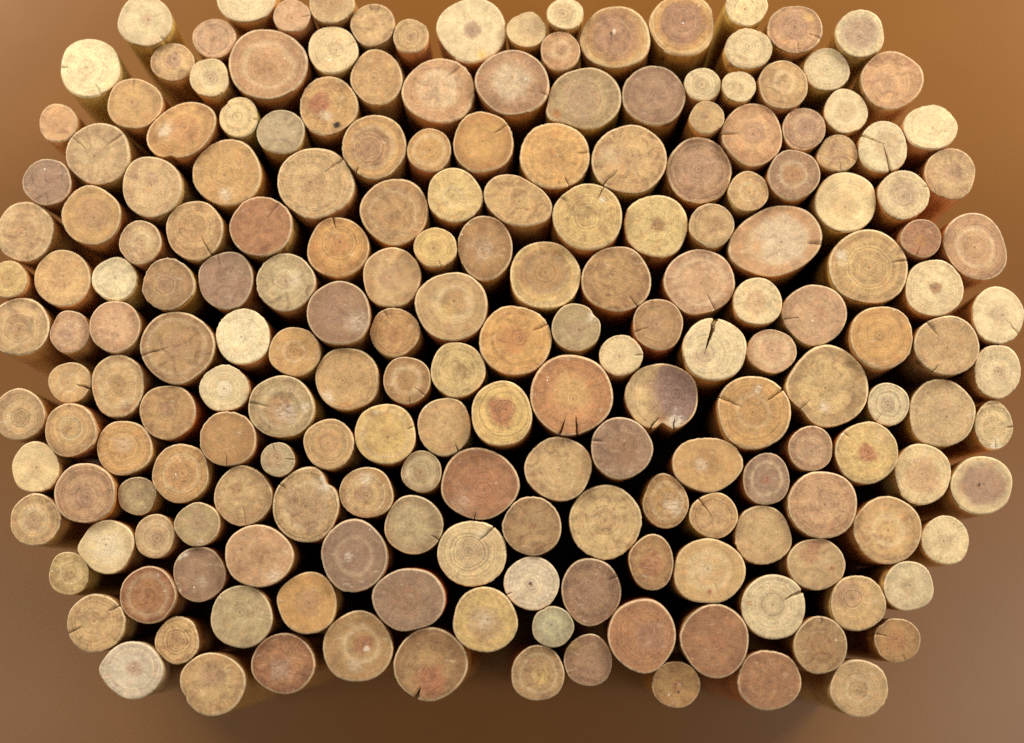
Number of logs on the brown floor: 200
